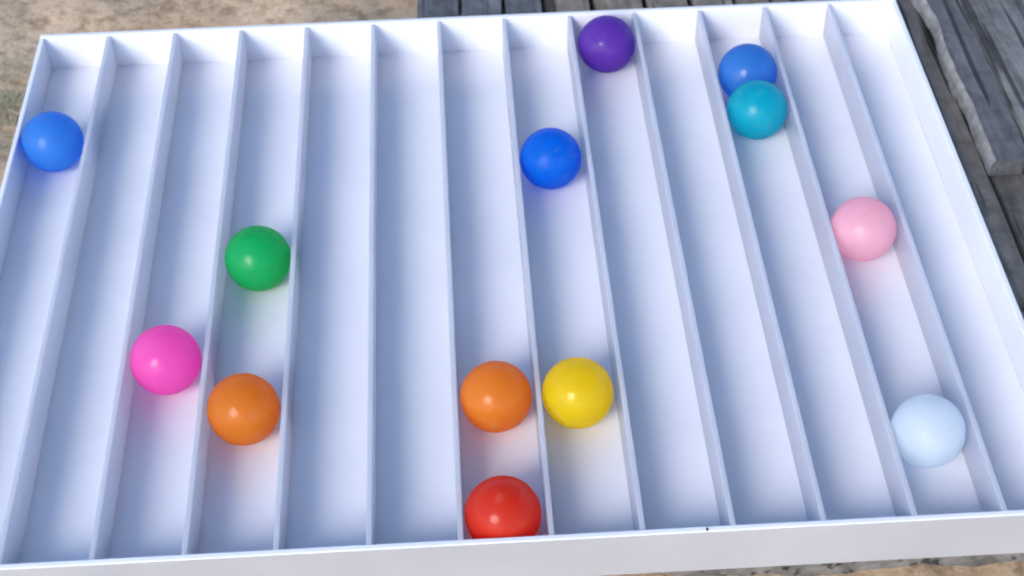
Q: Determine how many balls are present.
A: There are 13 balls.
